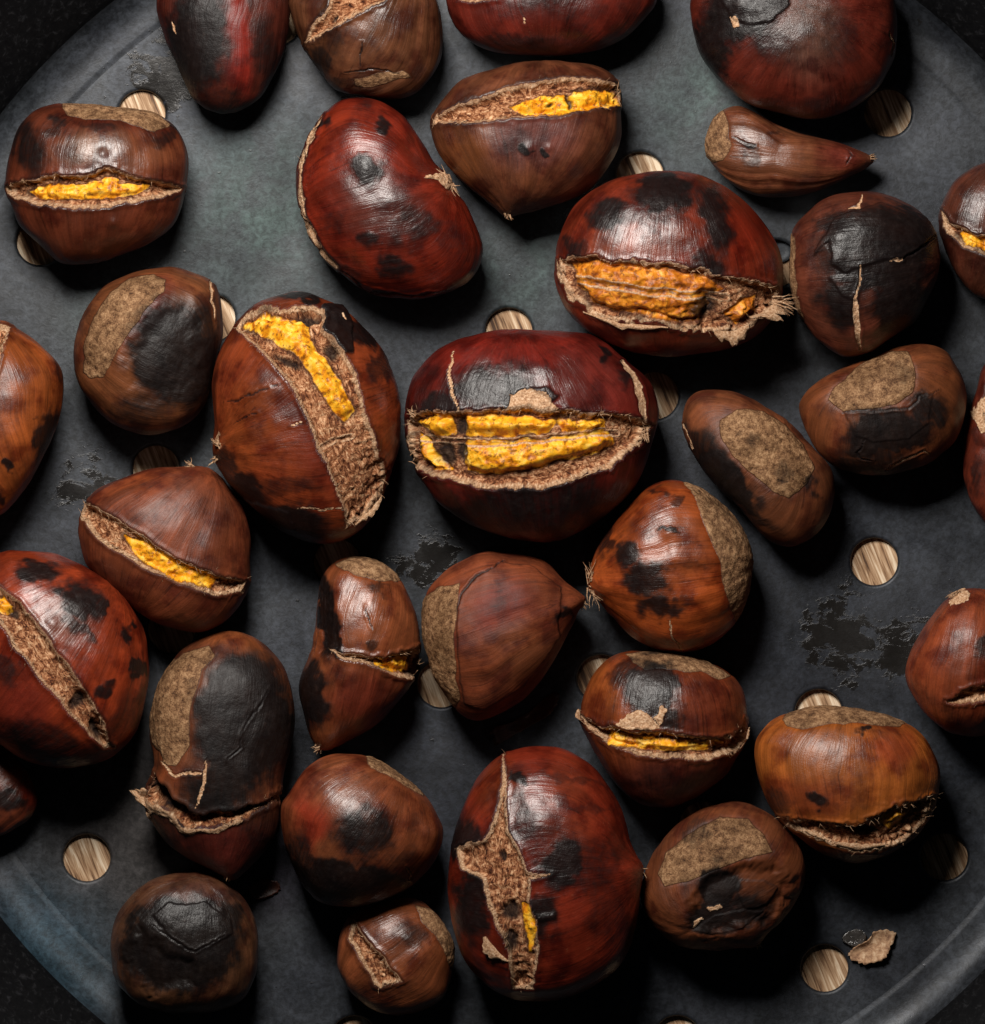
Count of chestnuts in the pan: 33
